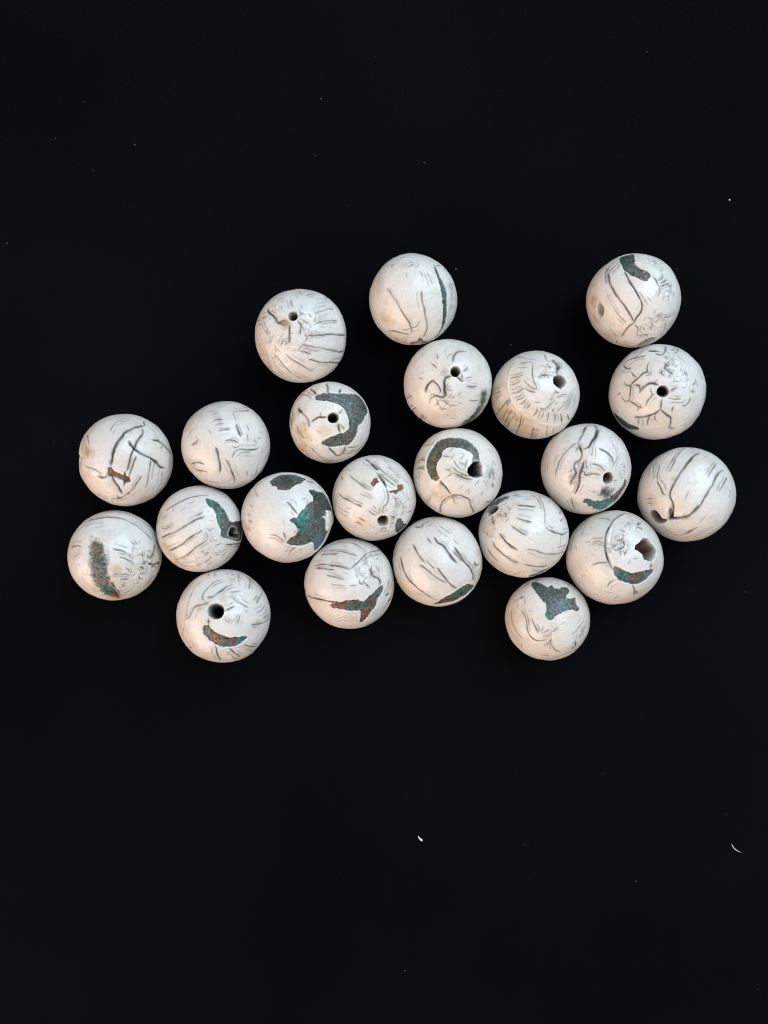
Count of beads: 22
